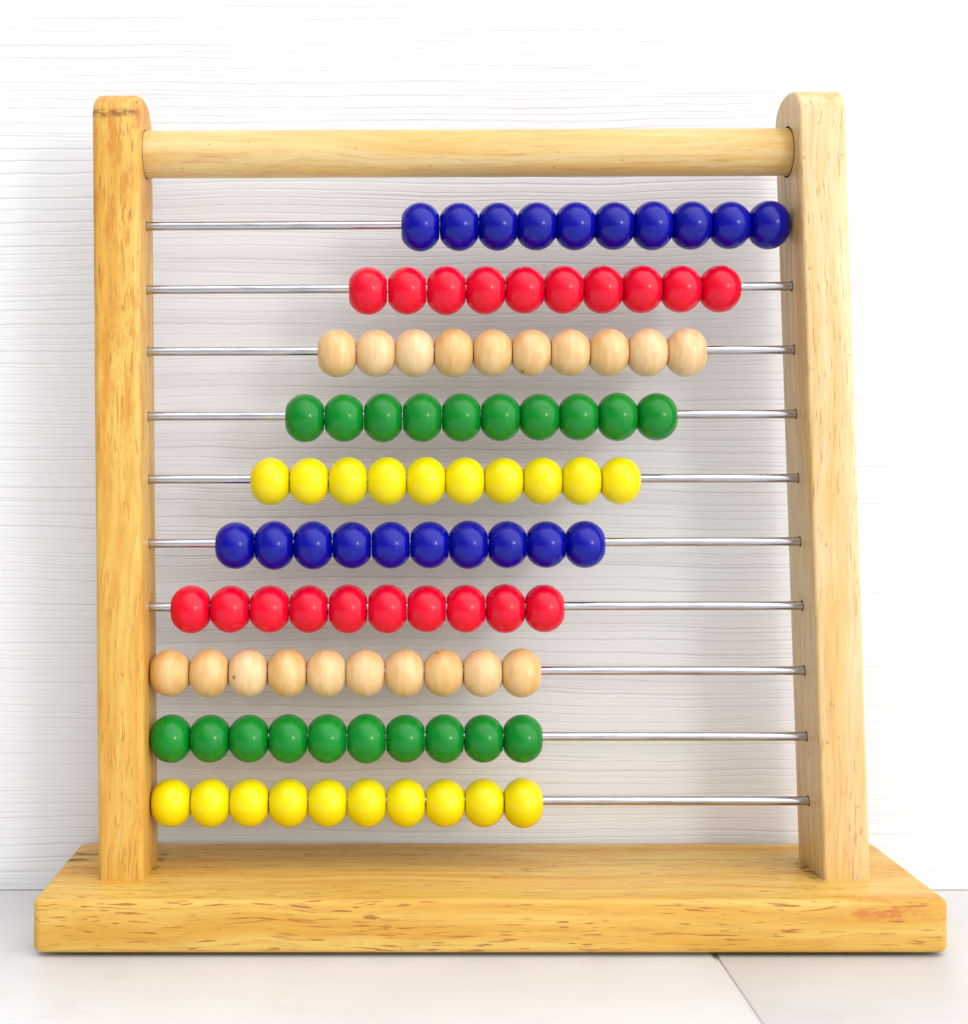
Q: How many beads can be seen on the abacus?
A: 100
